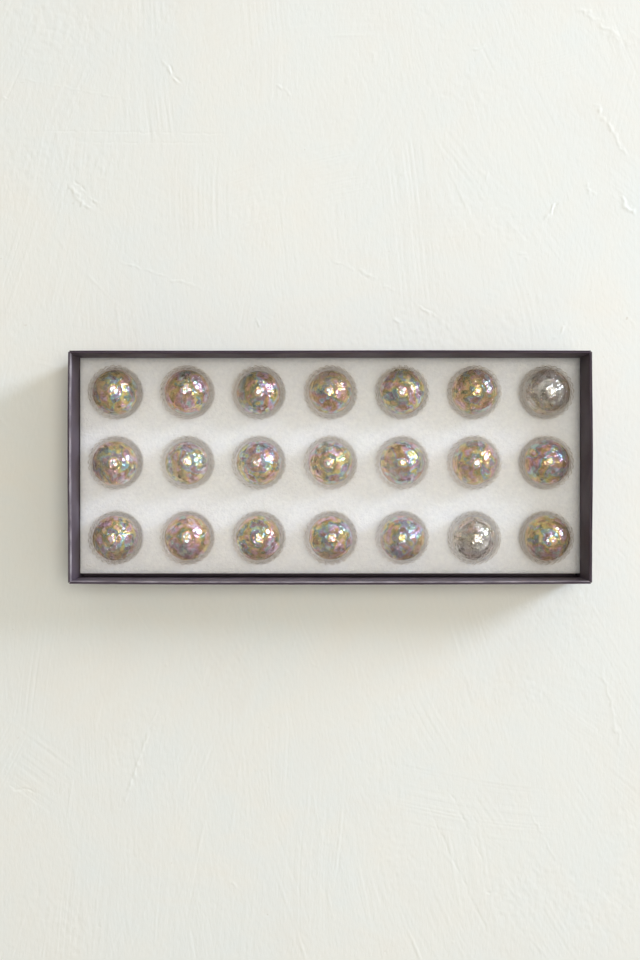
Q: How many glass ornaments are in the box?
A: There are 21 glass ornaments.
